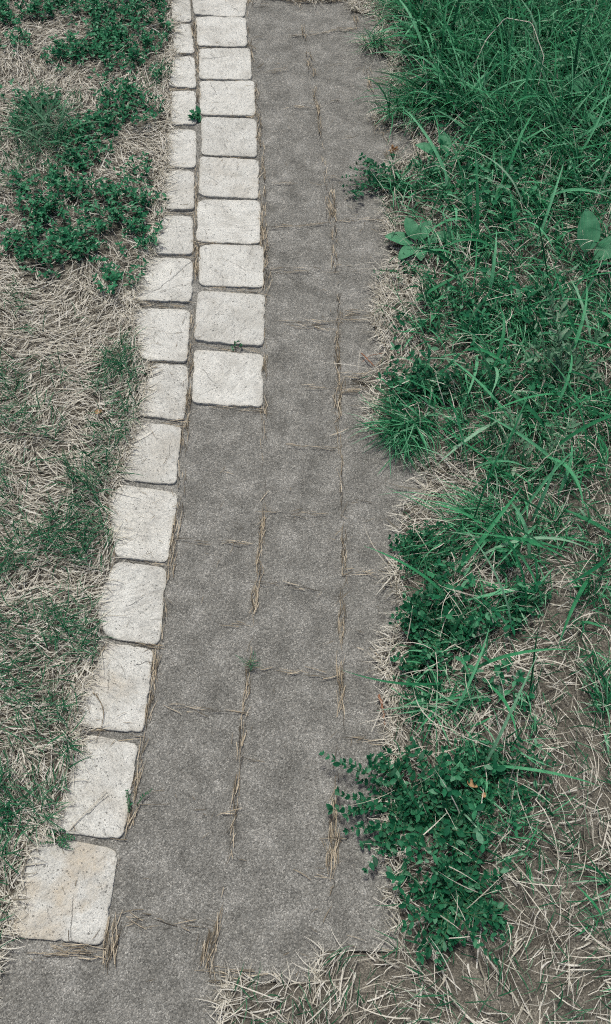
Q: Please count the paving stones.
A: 26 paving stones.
